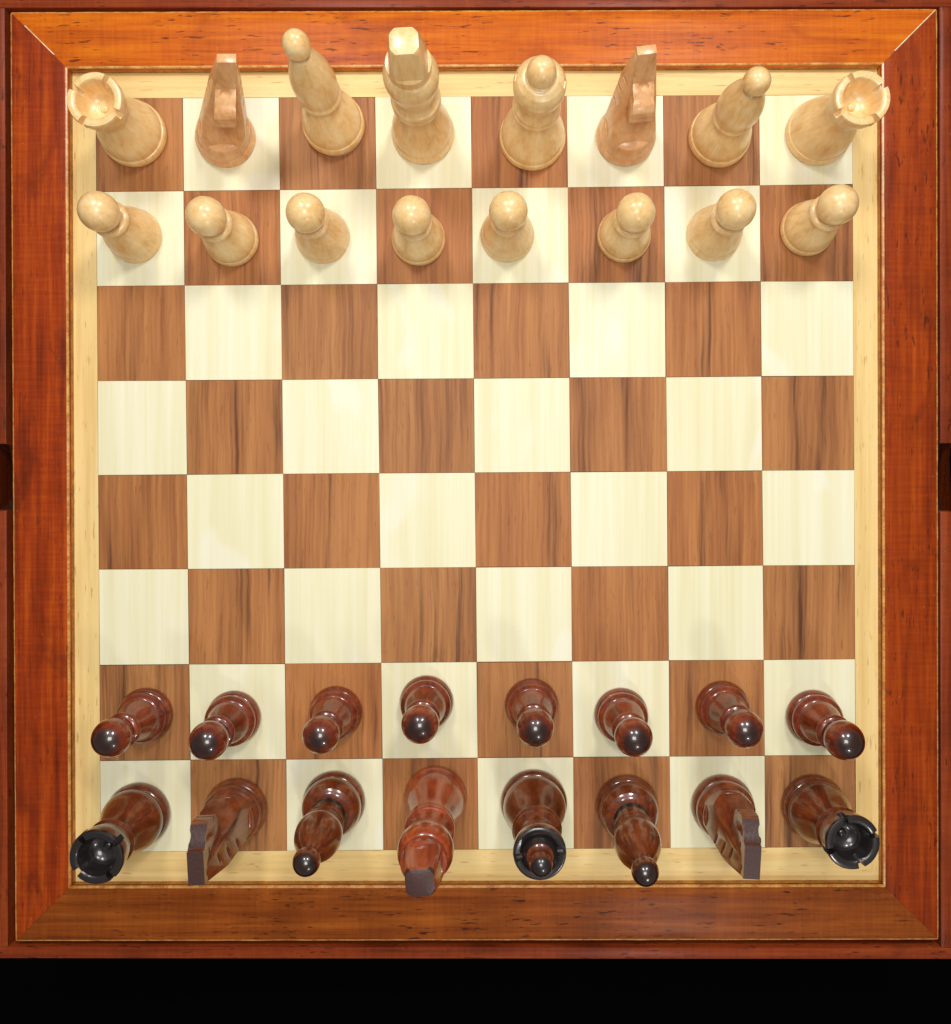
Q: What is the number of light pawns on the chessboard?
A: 8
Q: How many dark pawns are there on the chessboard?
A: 8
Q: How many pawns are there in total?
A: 16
